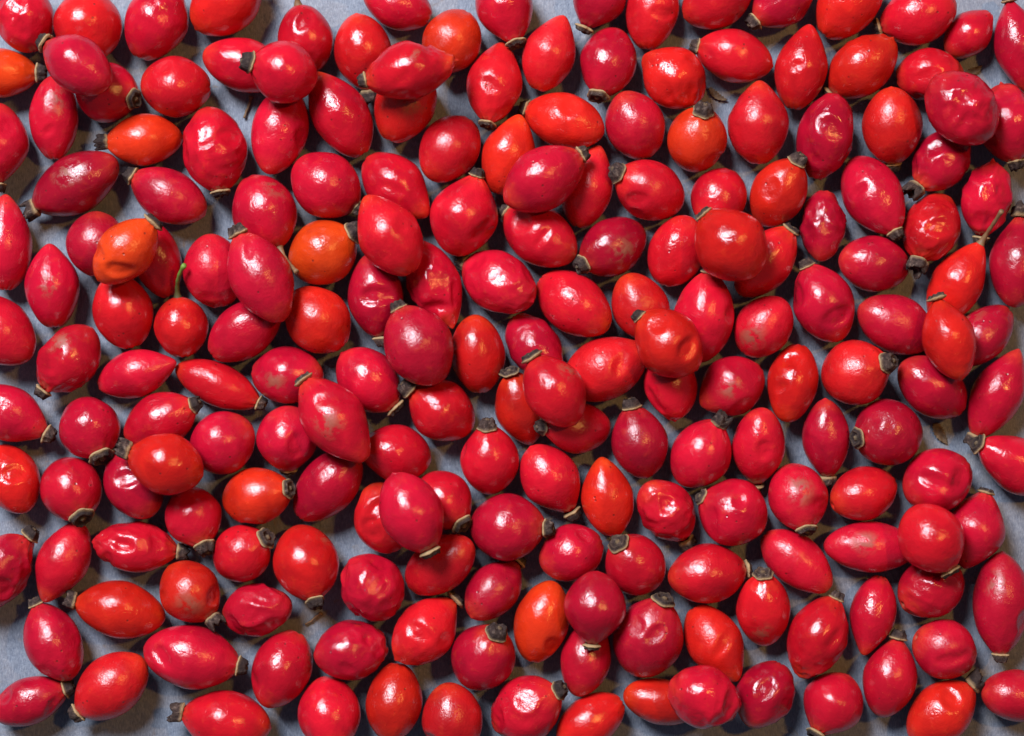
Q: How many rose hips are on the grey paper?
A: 200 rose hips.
